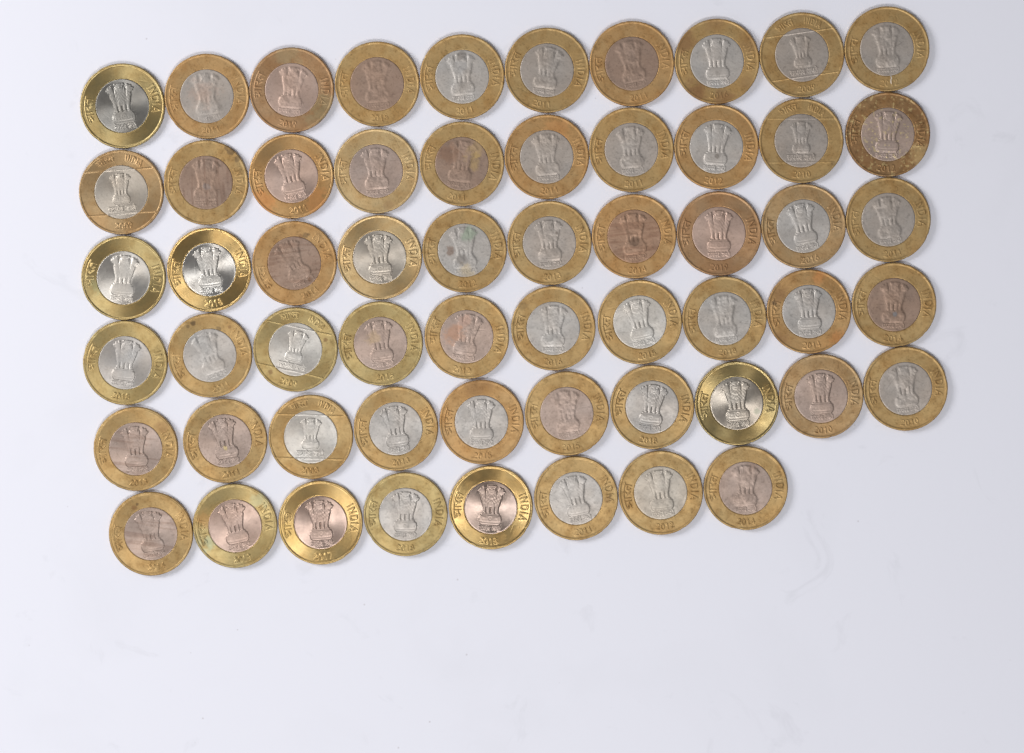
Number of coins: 58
